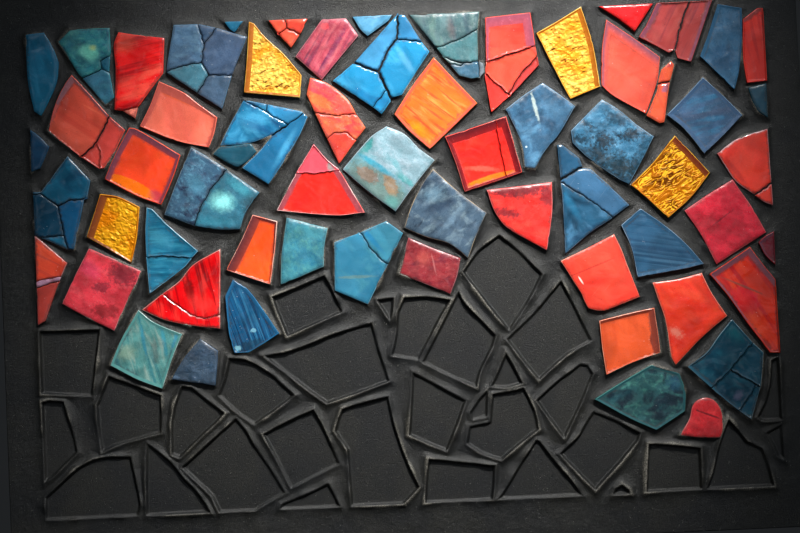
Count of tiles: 63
